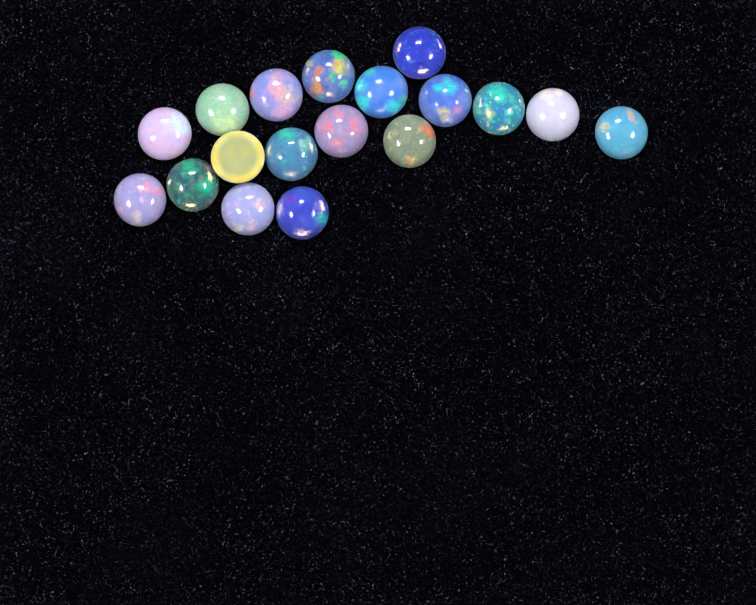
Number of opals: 18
